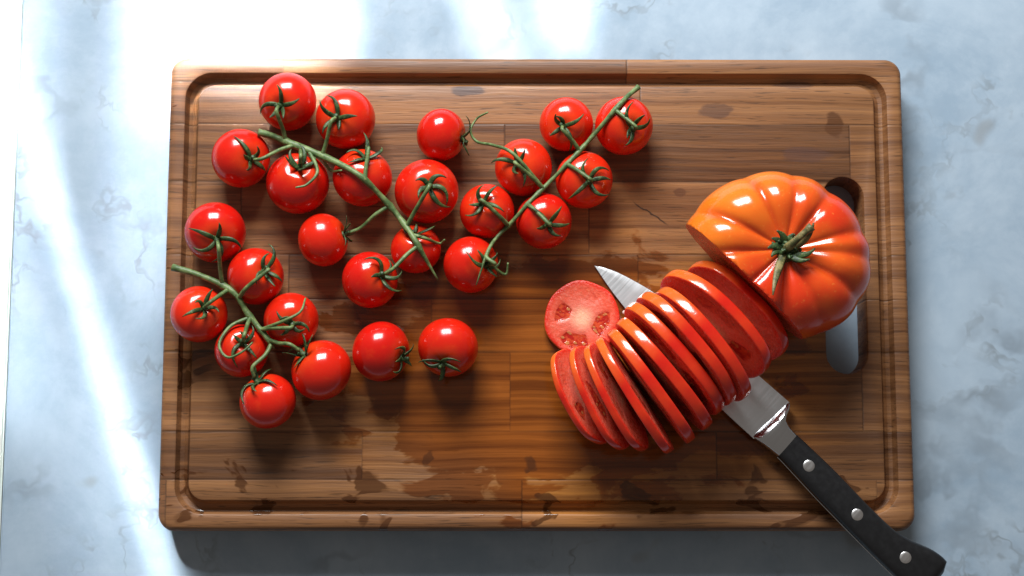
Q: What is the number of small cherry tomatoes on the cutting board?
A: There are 26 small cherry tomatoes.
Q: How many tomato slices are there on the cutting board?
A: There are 12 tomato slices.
